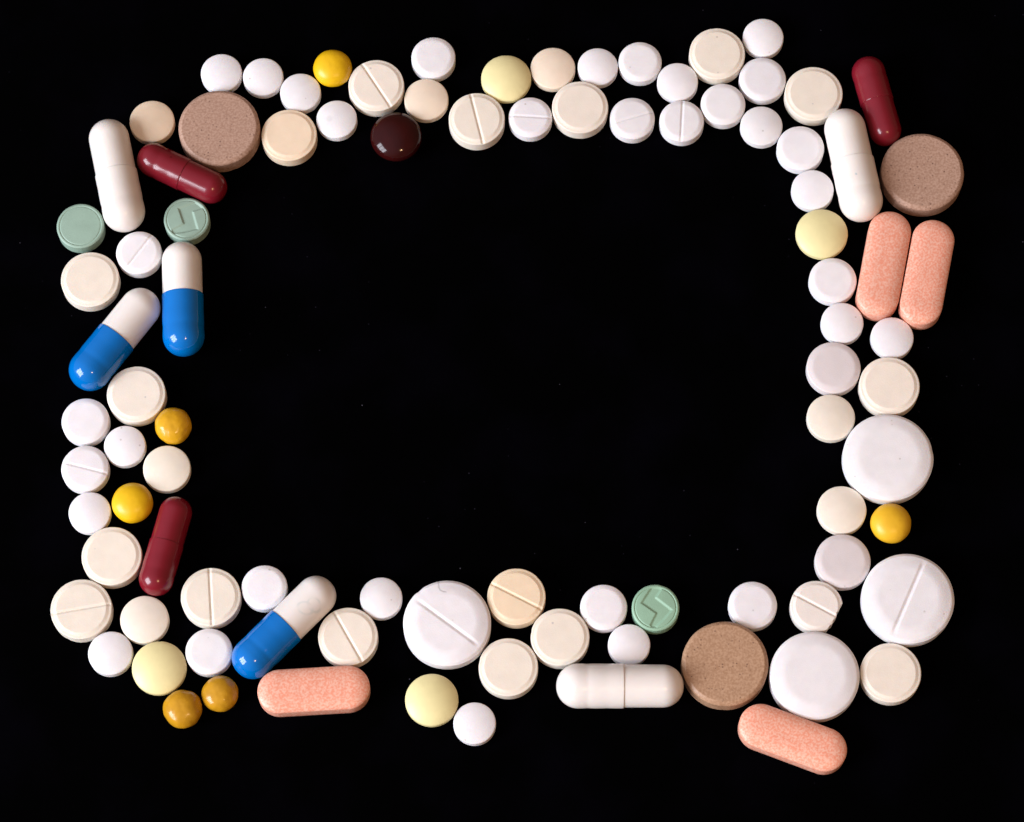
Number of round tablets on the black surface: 81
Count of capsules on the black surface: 9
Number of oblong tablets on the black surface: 4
